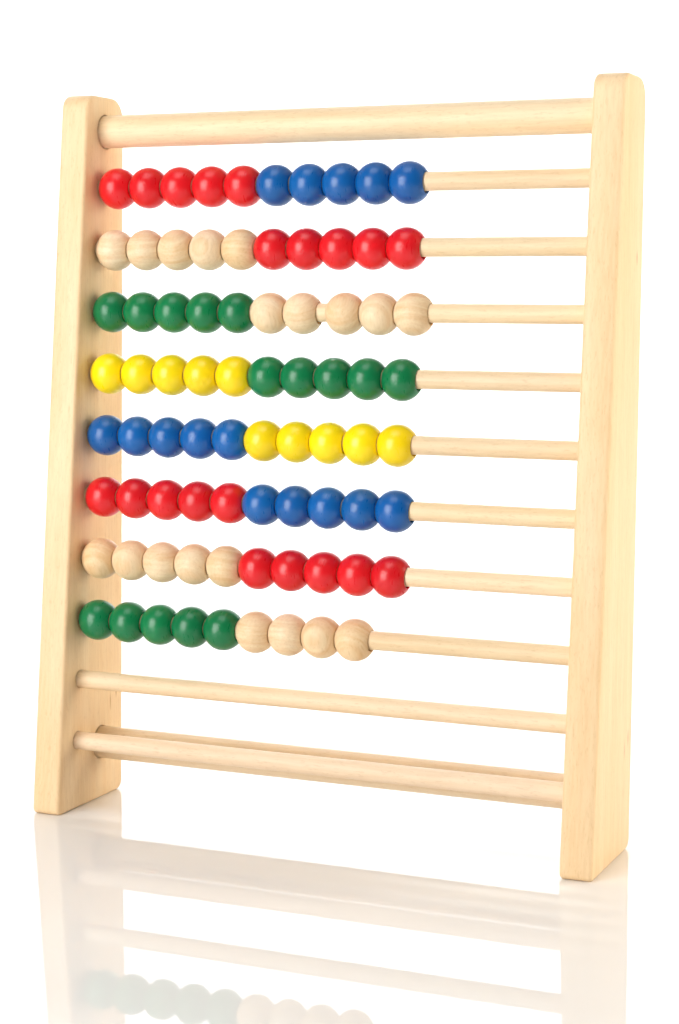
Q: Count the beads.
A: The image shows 79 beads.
